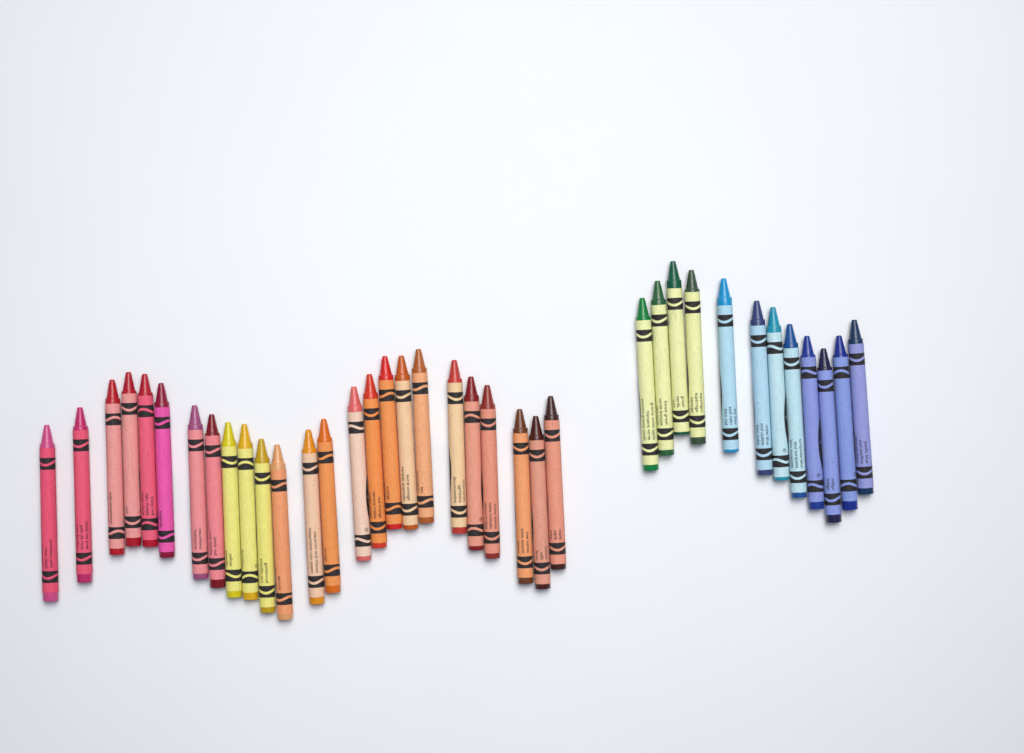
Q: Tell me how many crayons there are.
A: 37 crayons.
